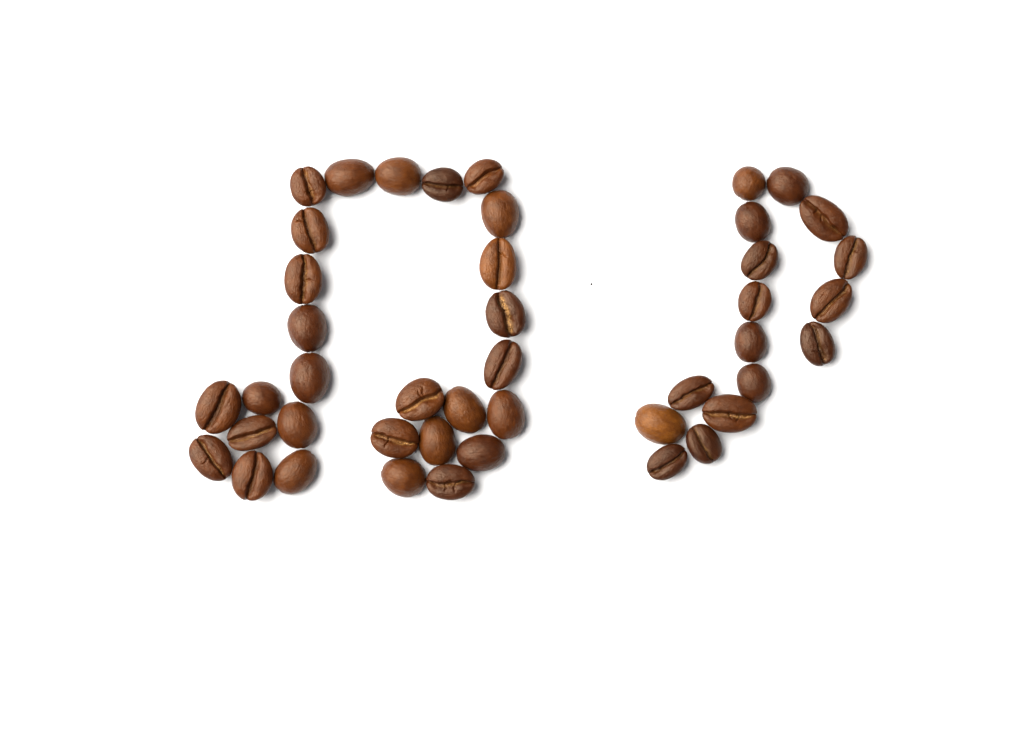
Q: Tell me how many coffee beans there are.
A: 44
